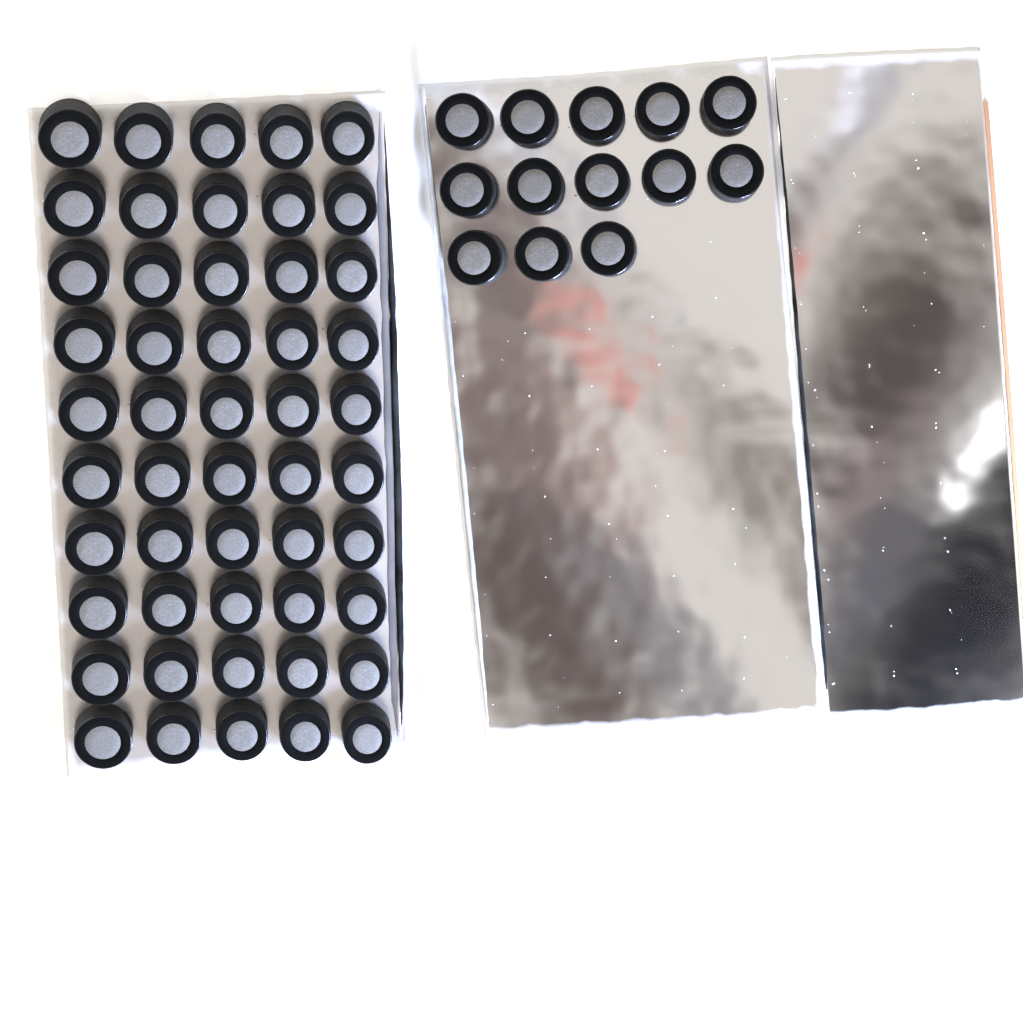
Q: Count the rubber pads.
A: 63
